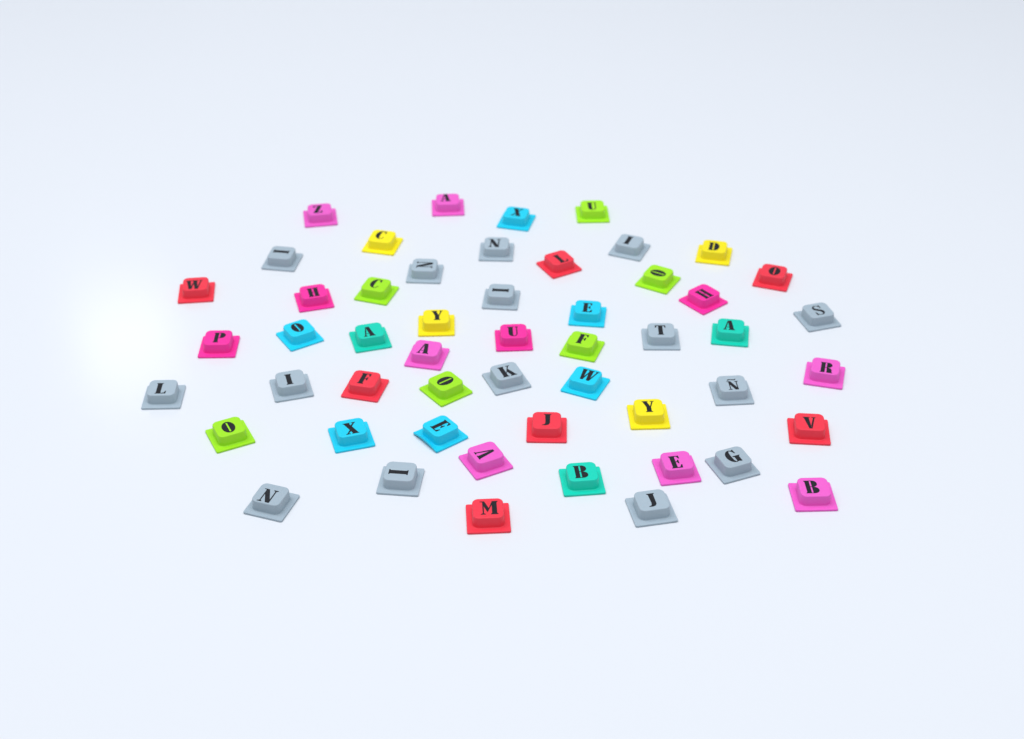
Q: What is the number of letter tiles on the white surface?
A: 52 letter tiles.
